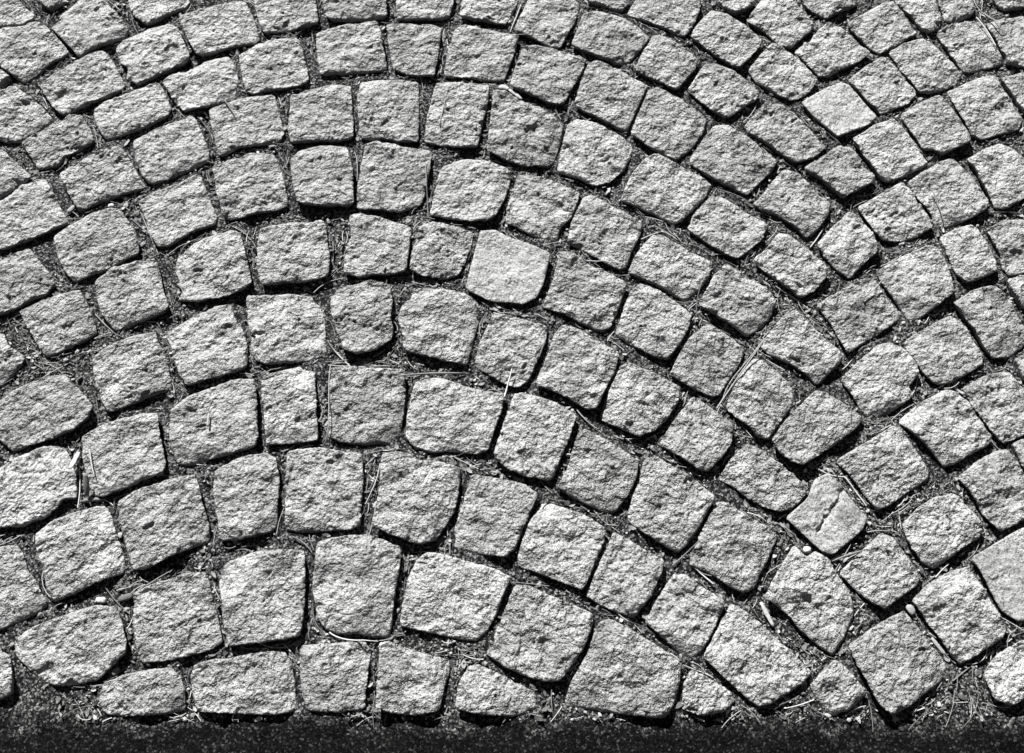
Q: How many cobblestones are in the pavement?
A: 164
